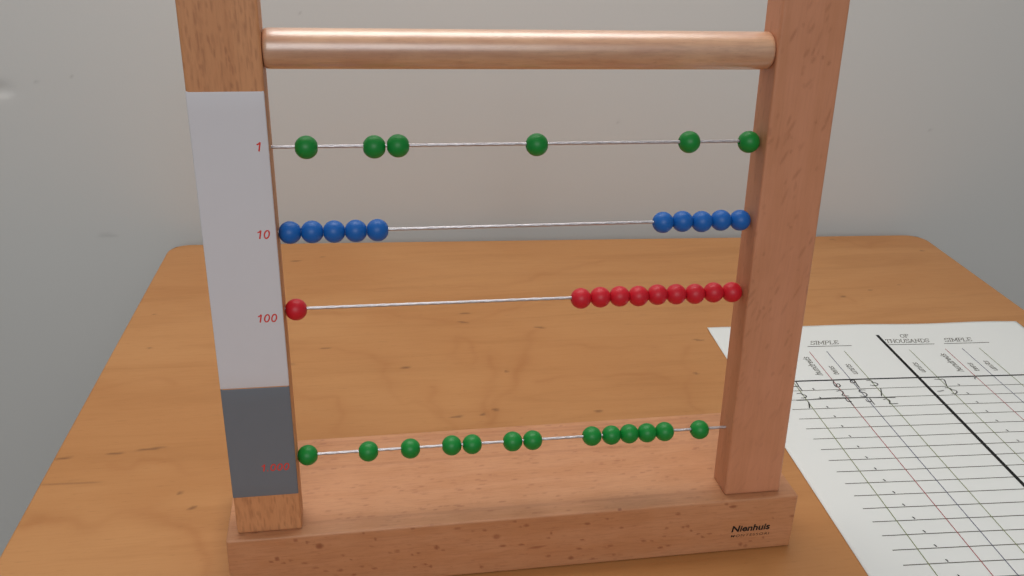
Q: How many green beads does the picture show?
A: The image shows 19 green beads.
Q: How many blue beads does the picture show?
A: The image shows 10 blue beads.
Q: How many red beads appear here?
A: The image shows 10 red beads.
